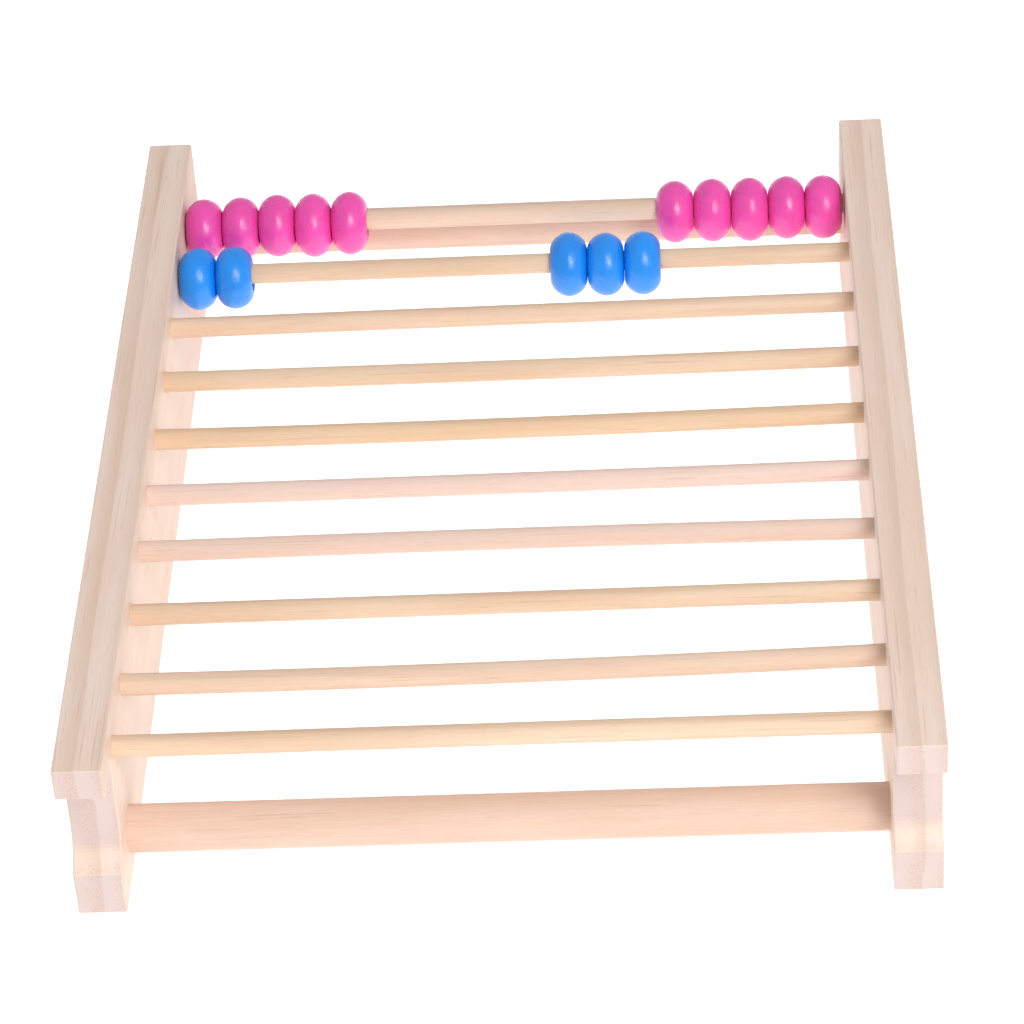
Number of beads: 15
